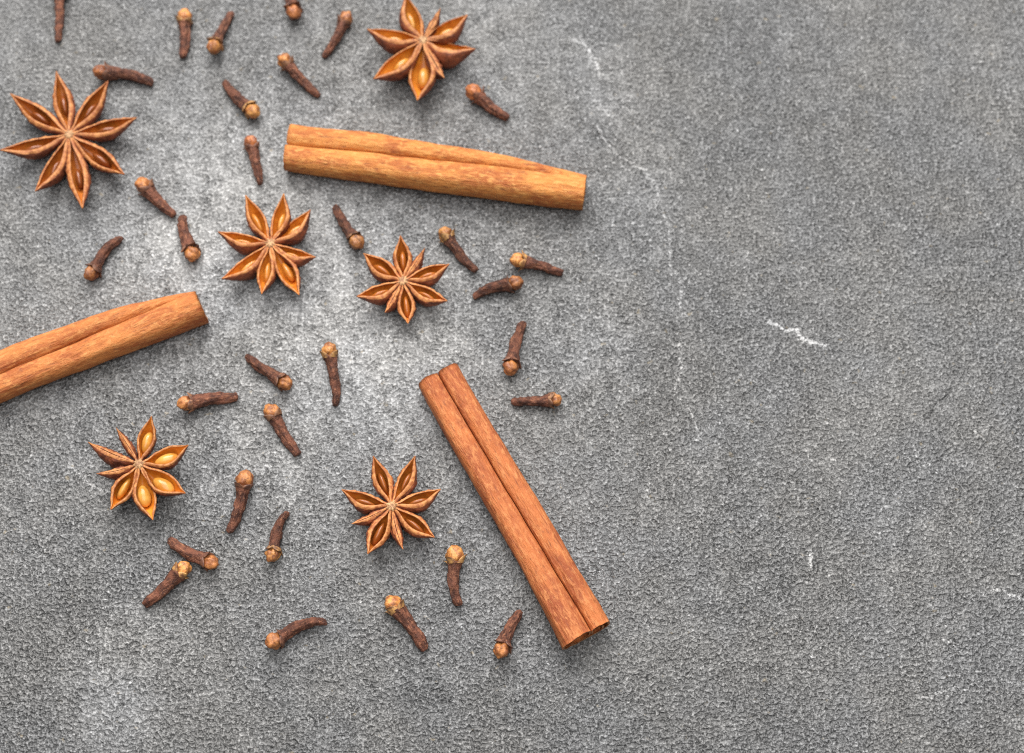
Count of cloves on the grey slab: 31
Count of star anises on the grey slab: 6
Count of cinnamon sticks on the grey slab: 3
